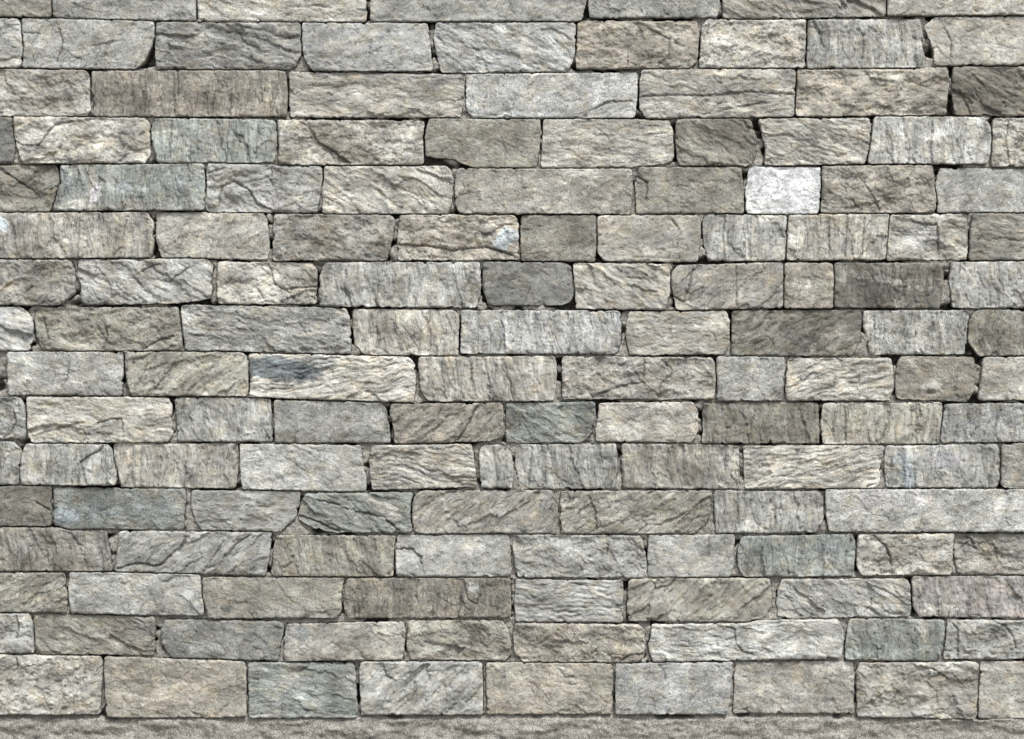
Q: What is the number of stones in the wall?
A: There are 144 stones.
